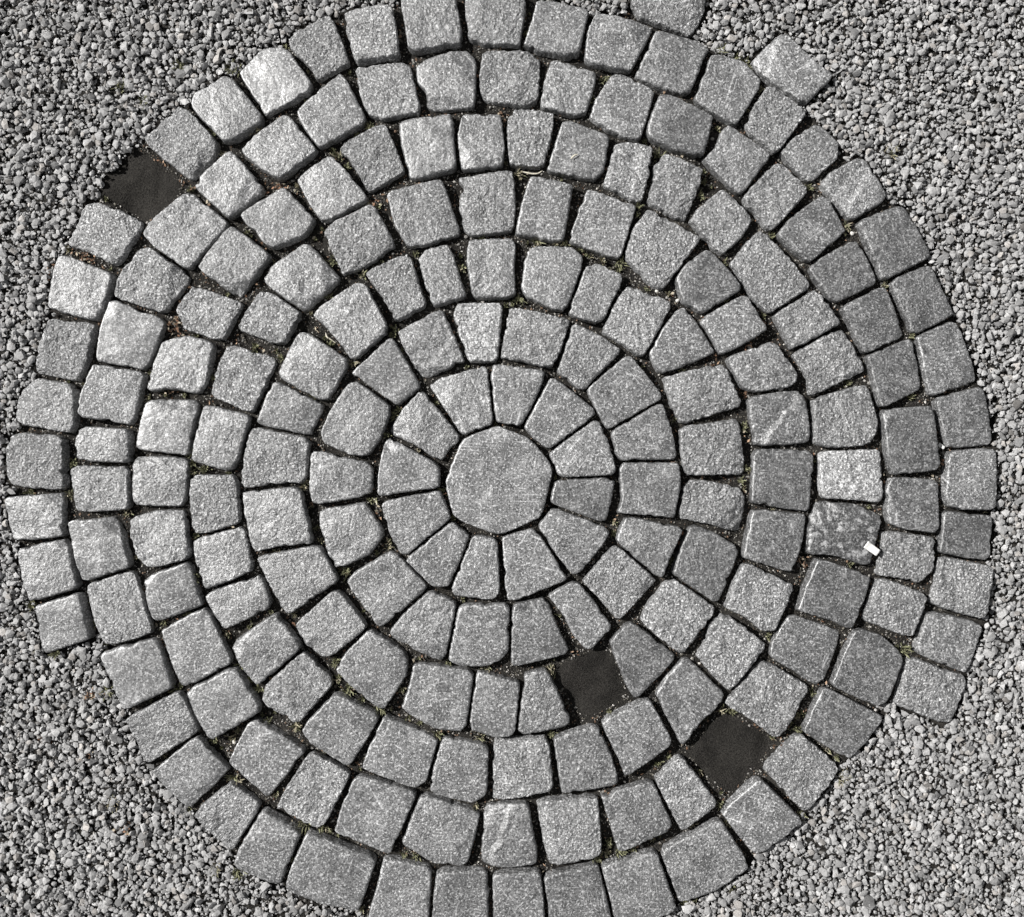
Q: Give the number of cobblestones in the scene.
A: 197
